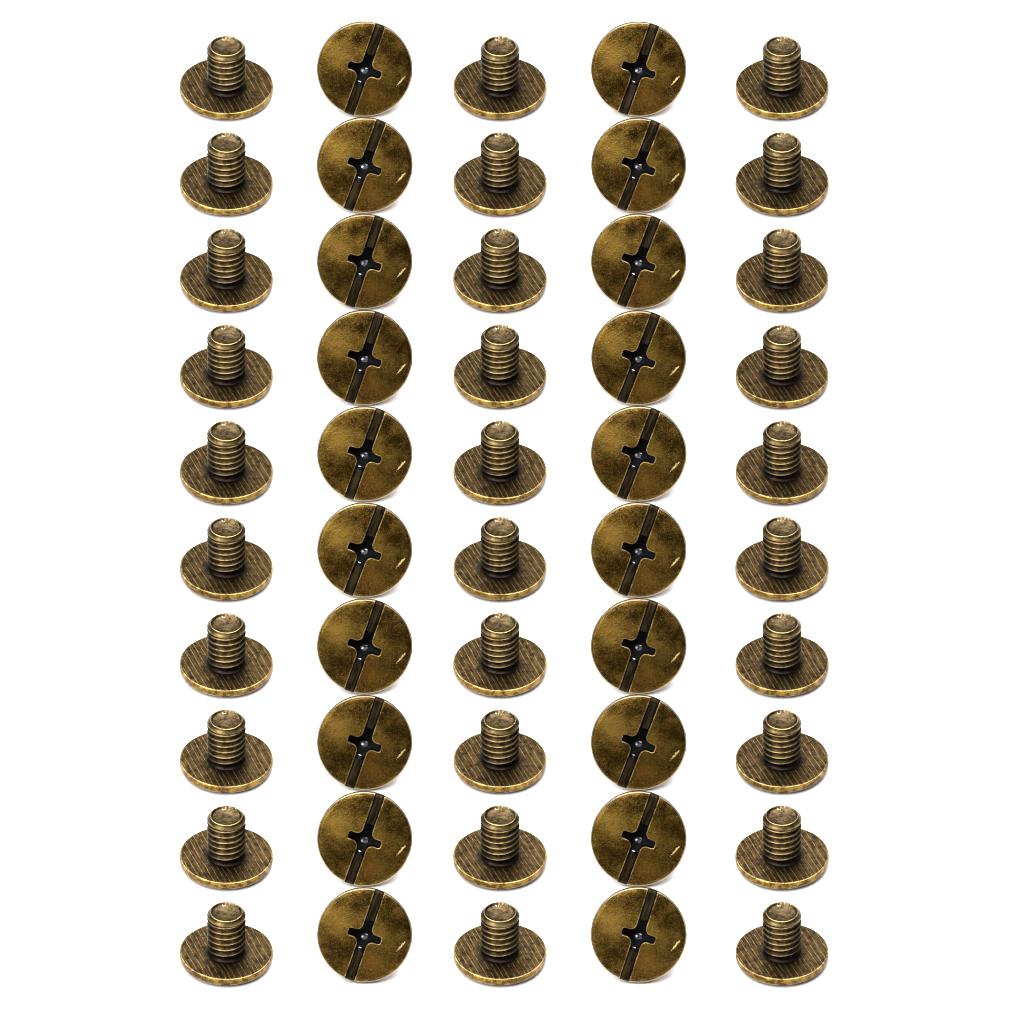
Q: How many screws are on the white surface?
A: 50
